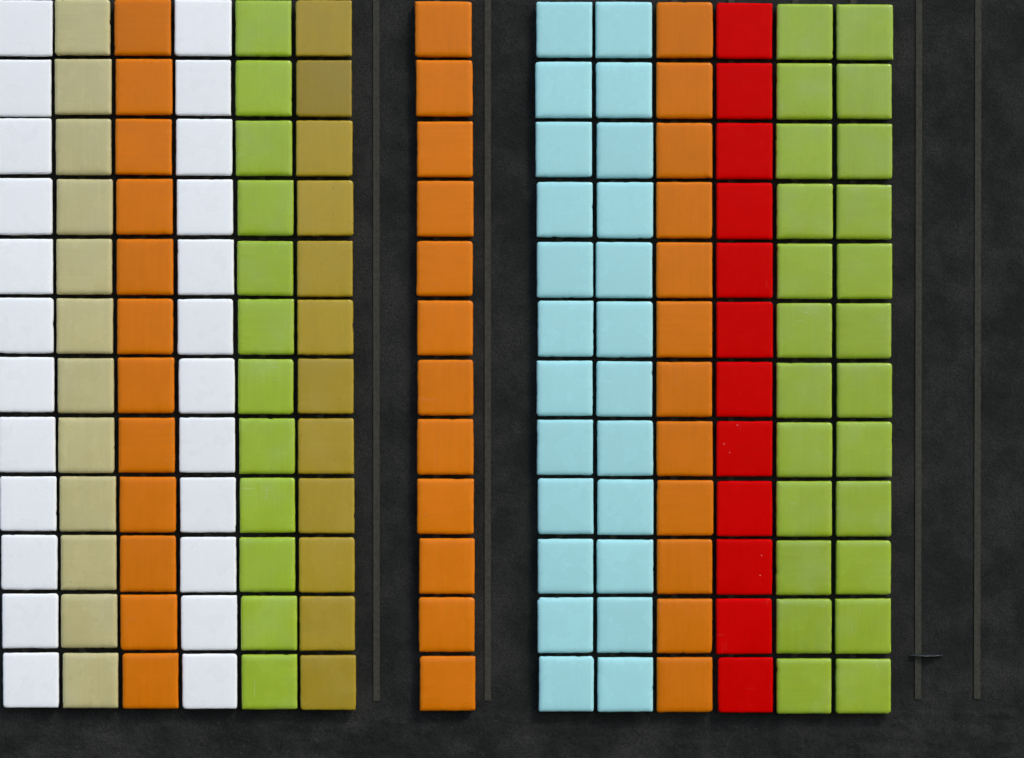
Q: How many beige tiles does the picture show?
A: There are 12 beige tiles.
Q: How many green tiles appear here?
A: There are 36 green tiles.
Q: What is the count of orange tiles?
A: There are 36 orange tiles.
